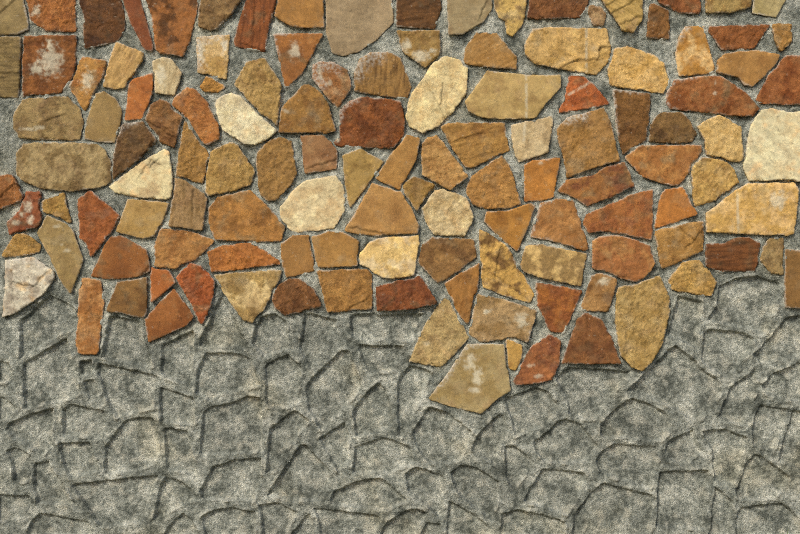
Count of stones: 126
